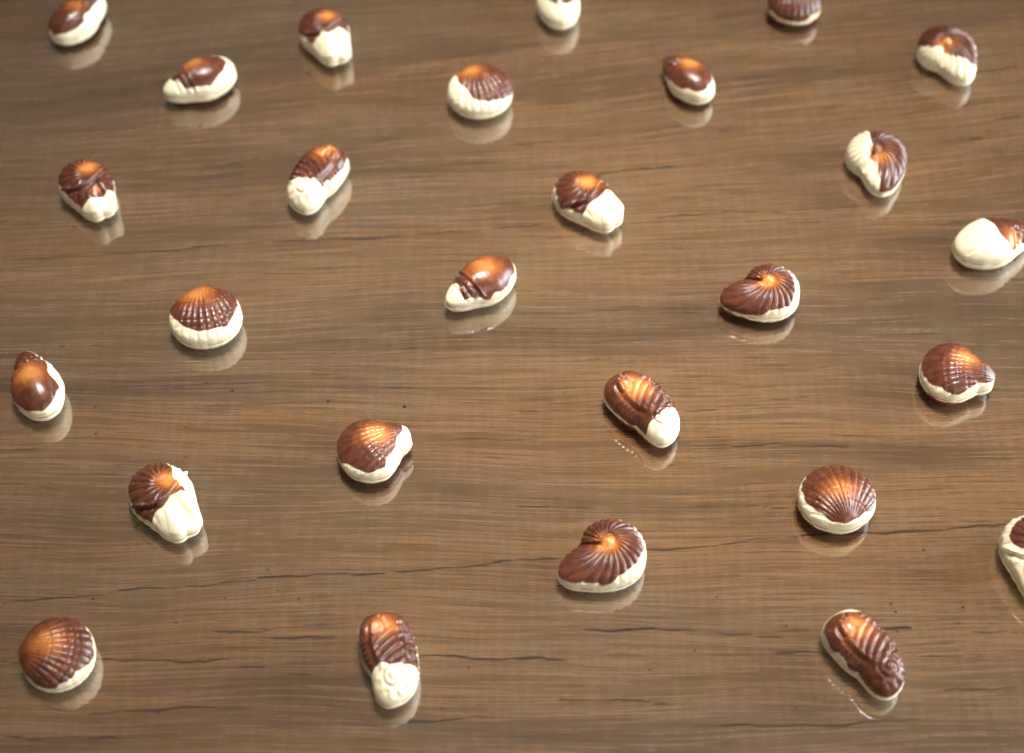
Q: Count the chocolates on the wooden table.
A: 27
